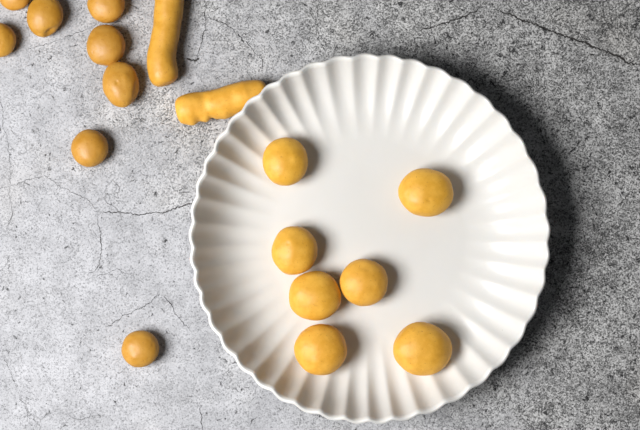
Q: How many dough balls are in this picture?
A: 15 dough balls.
